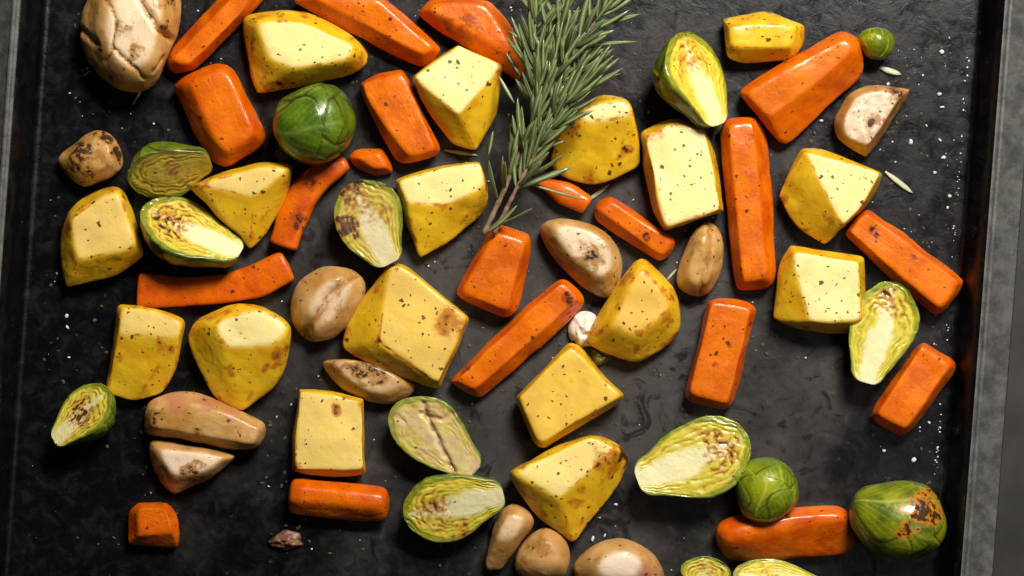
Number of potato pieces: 17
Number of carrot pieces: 20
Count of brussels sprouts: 15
